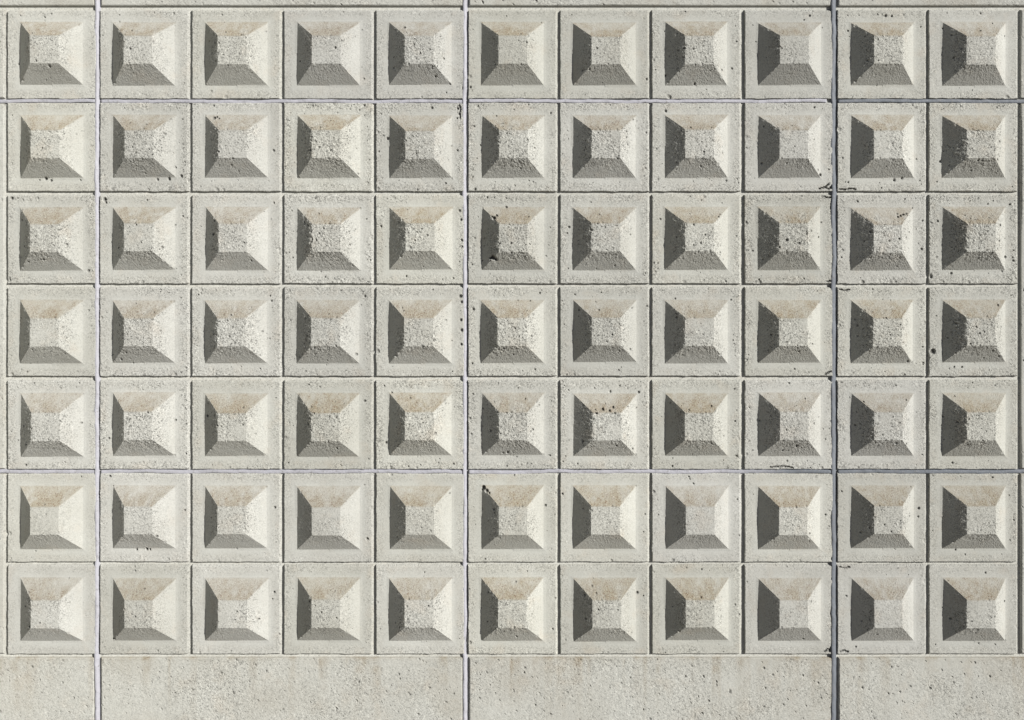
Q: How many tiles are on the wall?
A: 77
